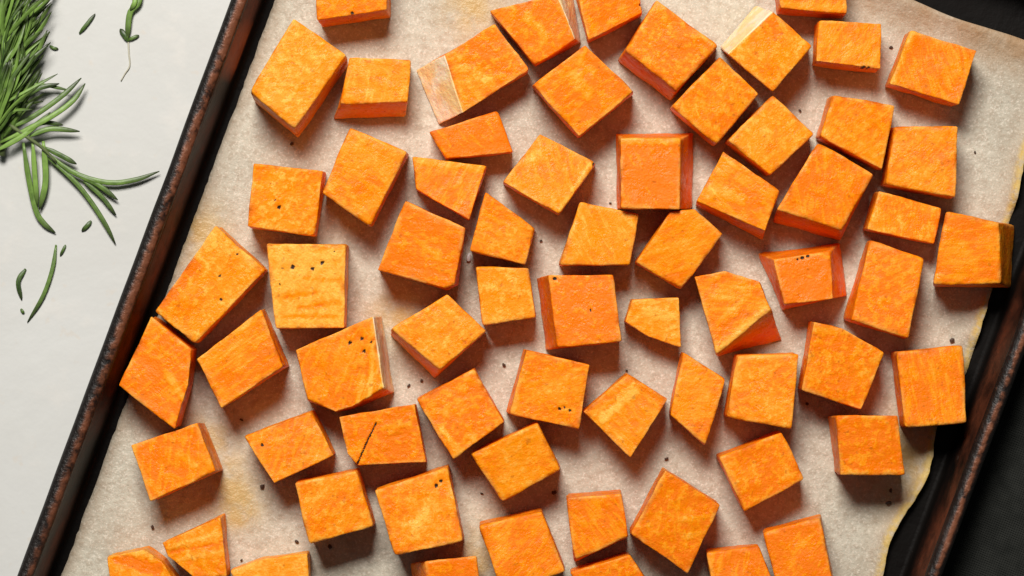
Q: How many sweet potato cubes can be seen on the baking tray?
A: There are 67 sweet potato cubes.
